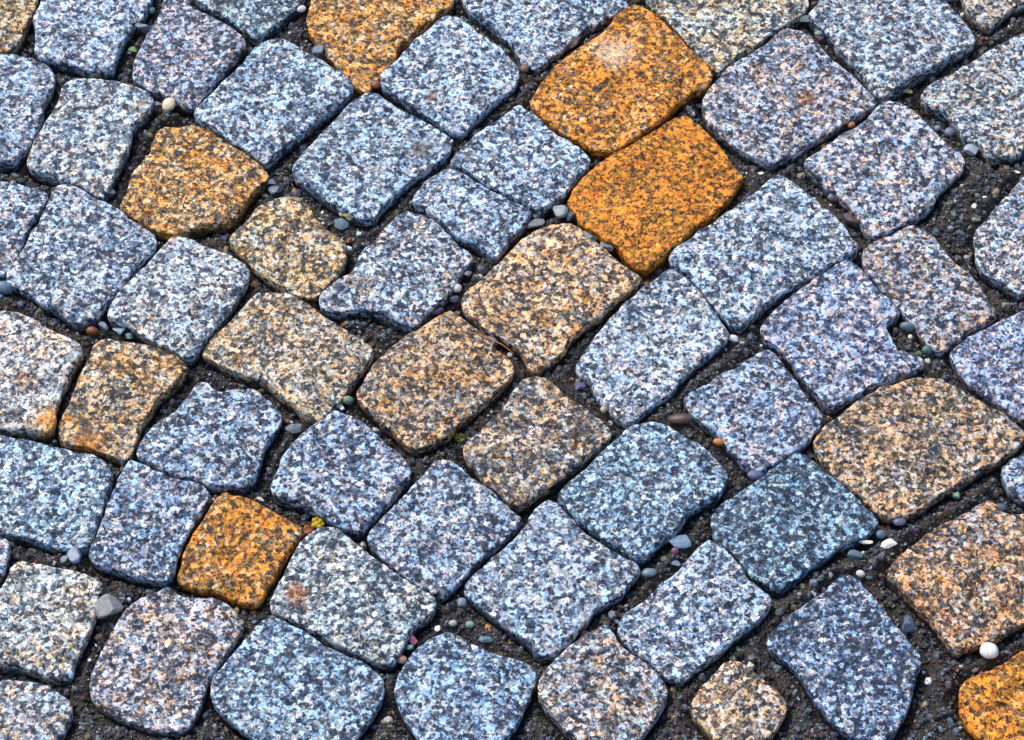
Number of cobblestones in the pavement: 64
